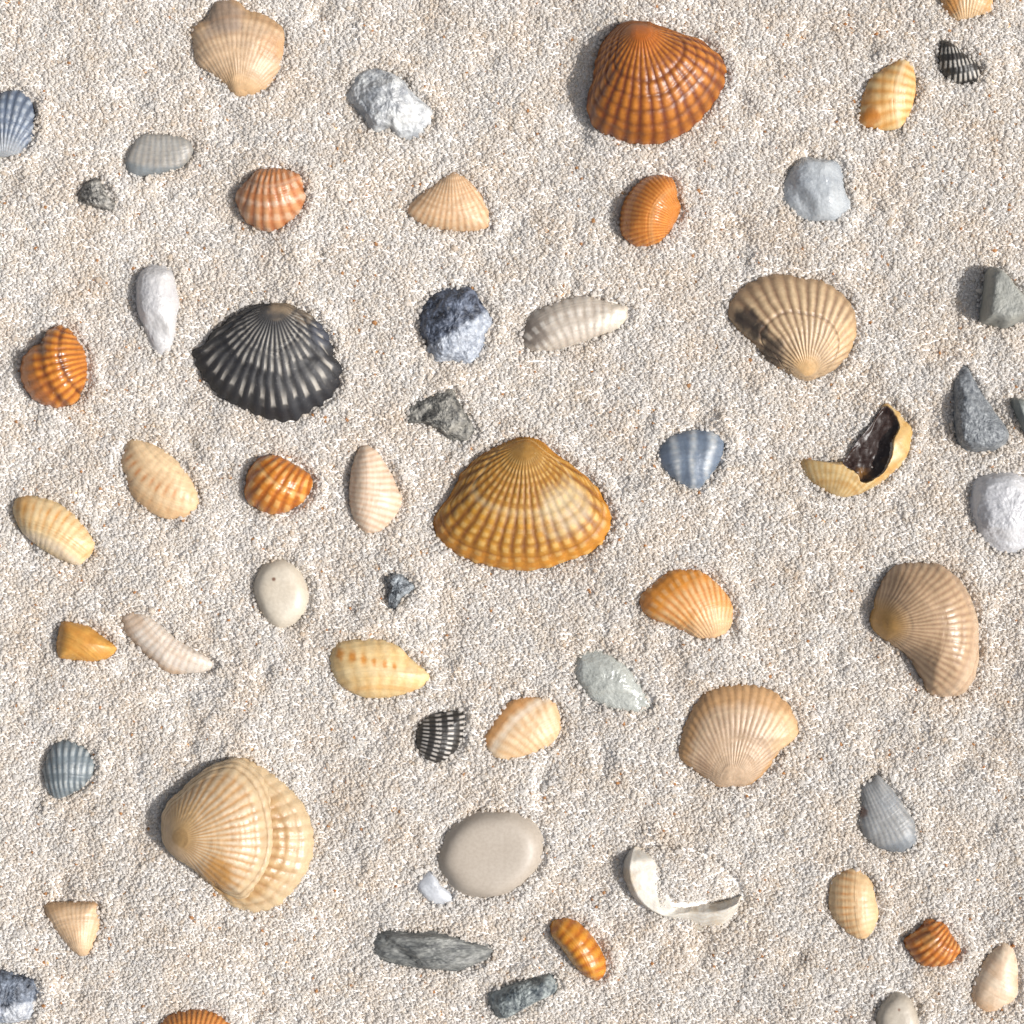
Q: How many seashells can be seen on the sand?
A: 39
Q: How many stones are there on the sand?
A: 19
